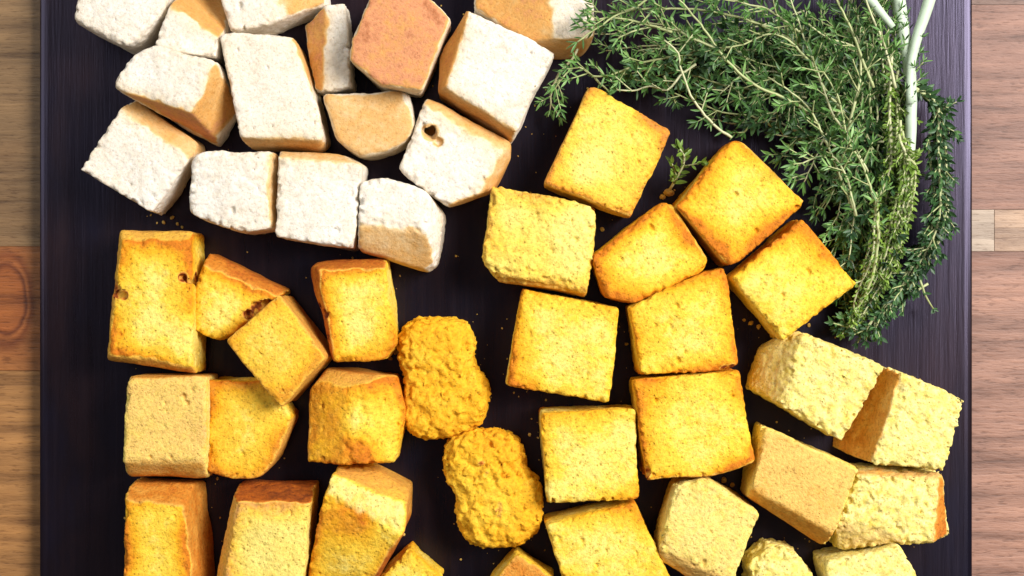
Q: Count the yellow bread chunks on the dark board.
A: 31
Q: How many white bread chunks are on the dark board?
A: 15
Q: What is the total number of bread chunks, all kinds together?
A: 46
